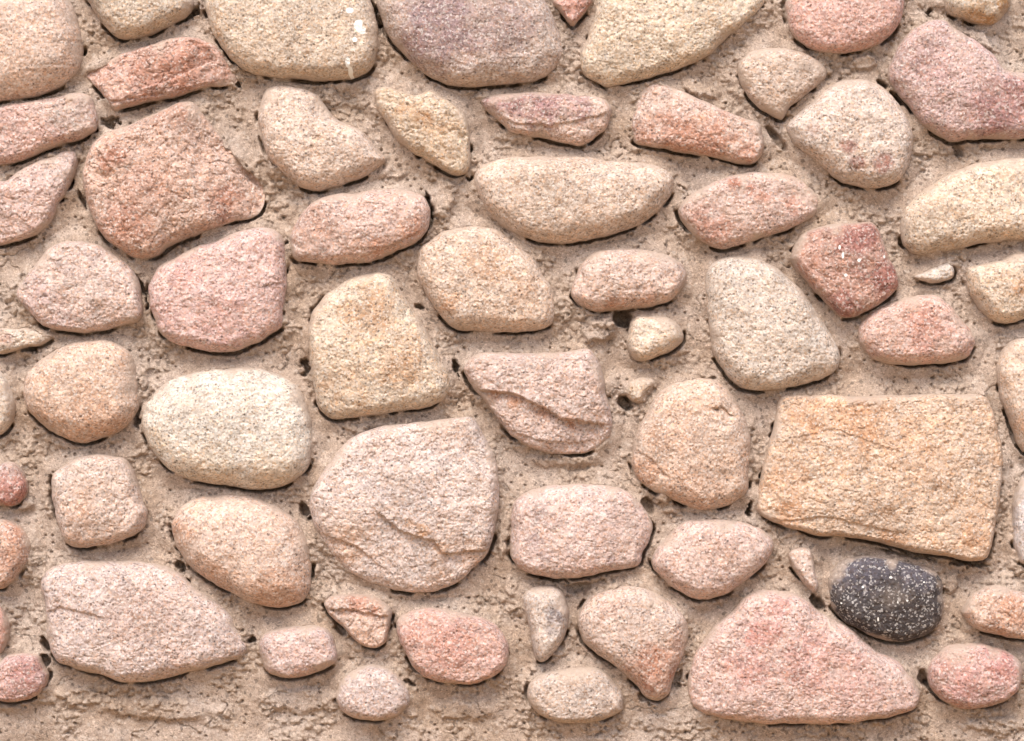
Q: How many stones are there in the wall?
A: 66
